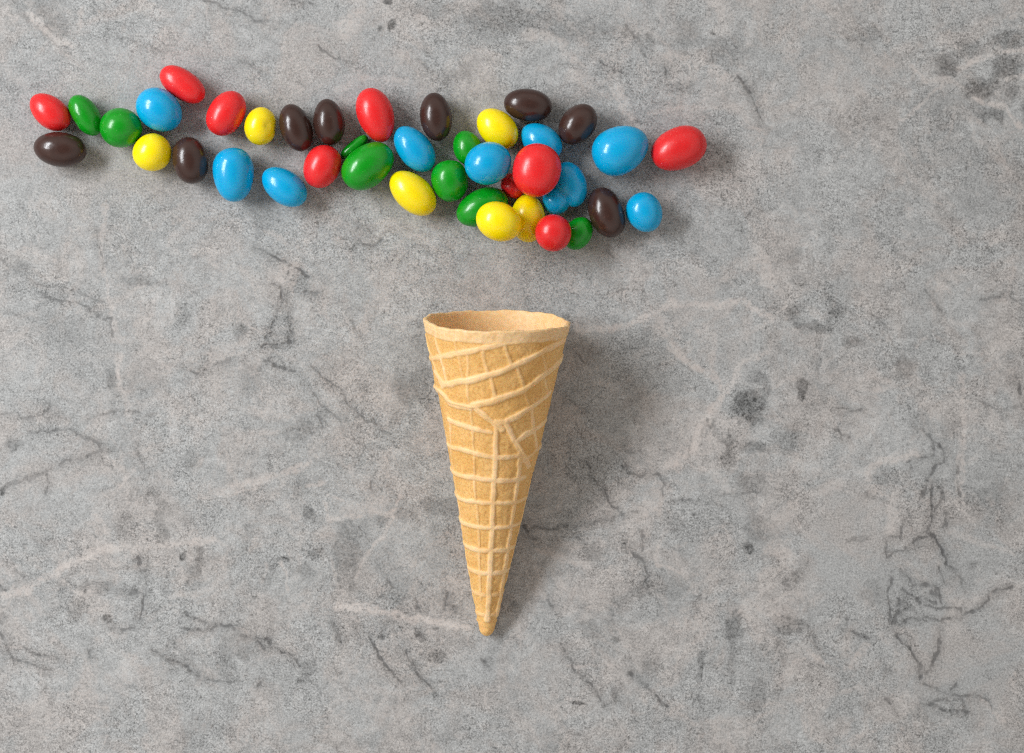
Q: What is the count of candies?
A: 40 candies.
